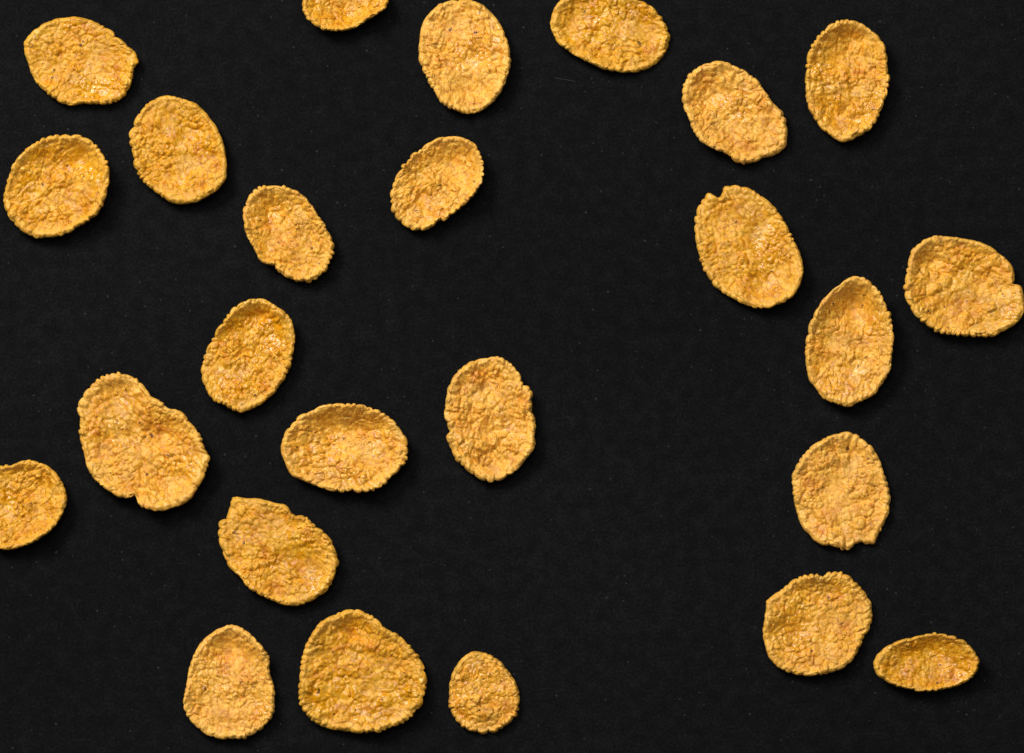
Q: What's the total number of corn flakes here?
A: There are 25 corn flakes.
